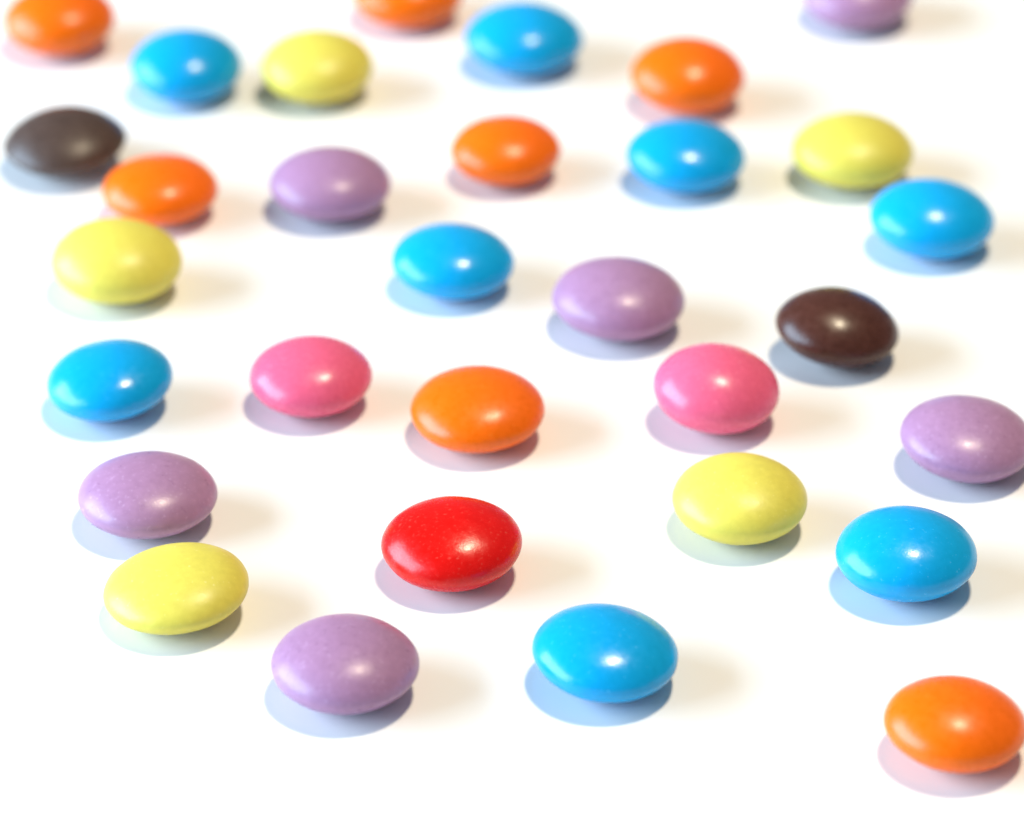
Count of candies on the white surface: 31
